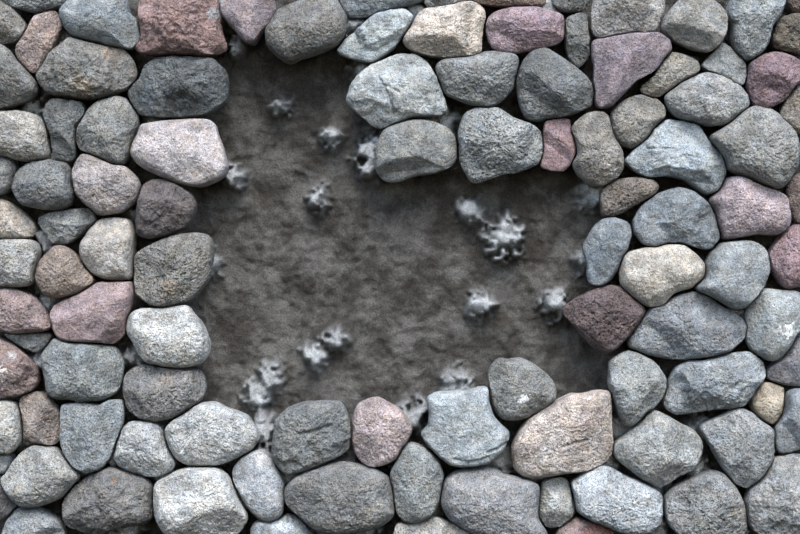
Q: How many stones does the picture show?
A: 105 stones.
